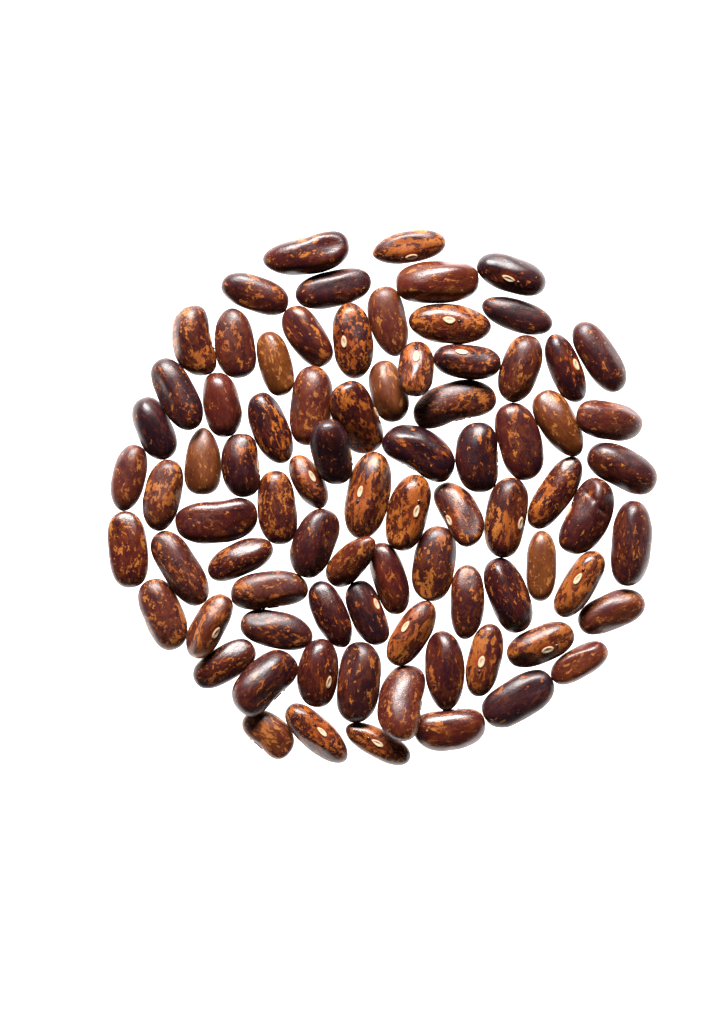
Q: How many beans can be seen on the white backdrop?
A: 81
